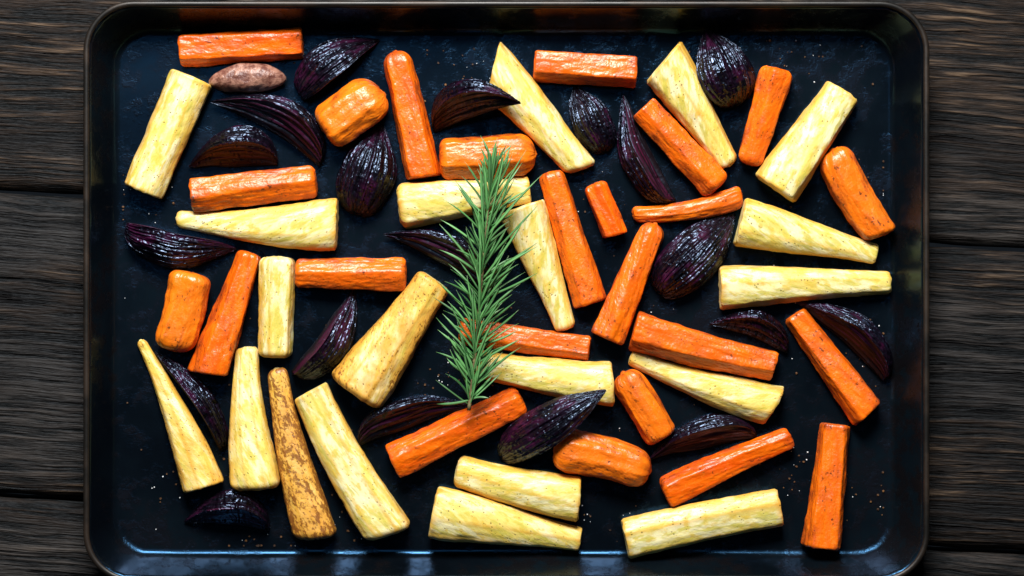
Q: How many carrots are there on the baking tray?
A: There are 24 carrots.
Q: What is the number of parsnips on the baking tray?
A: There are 20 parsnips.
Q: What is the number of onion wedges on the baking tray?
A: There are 19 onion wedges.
